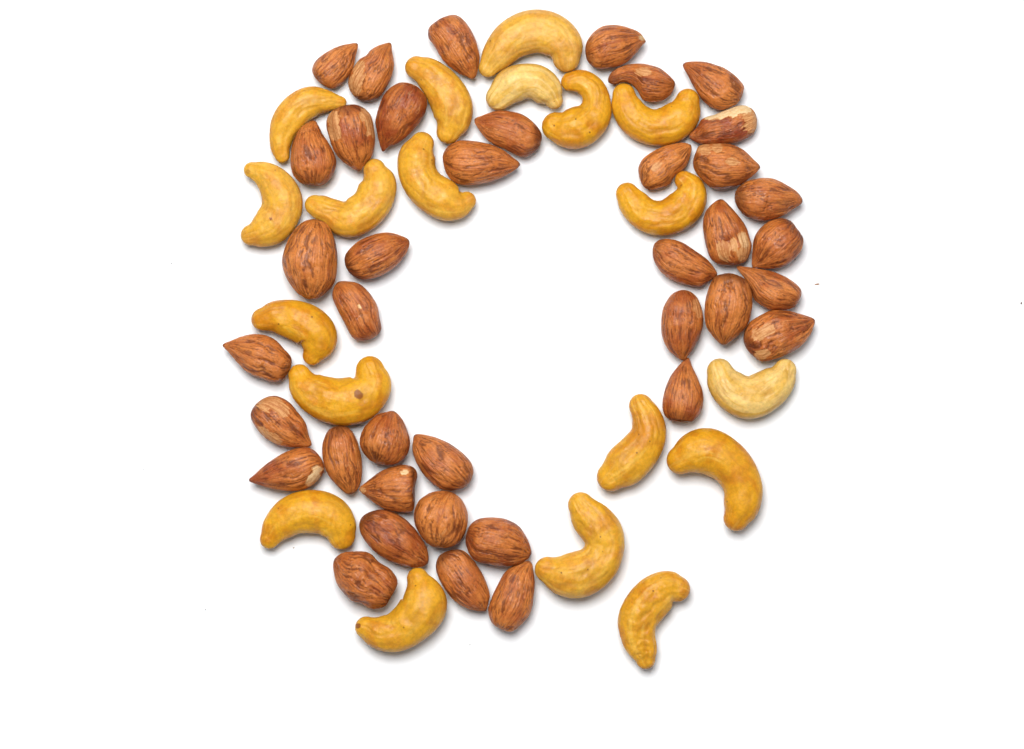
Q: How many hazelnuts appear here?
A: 39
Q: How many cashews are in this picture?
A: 19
